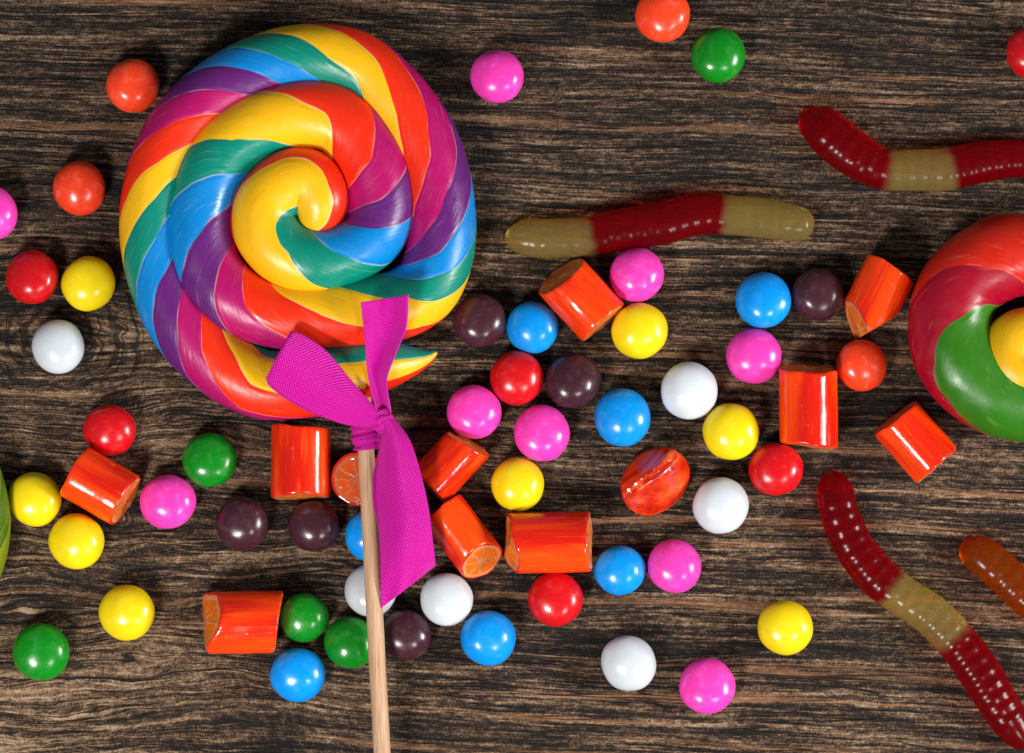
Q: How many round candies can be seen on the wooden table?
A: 51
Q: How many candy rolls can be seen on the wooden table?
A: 12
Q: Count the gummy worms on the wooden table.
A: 4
